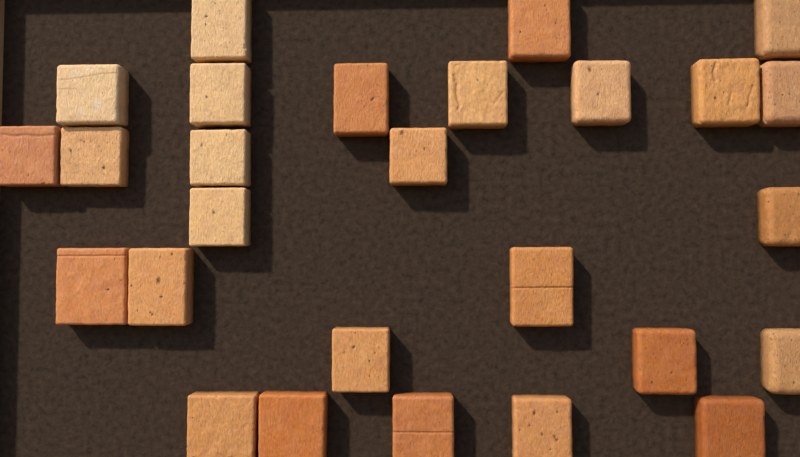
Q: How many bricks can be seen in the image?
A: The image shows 27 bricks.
